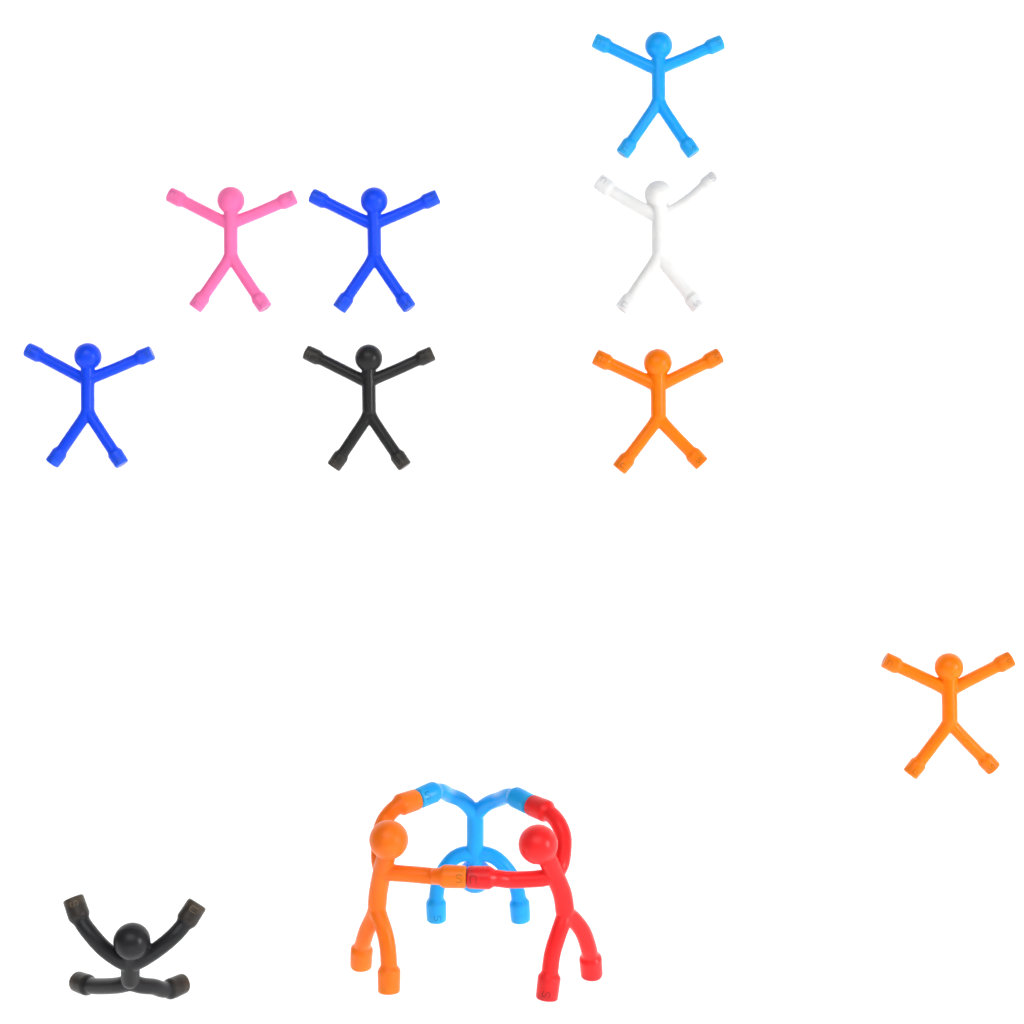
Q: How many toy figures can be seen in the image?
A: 12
